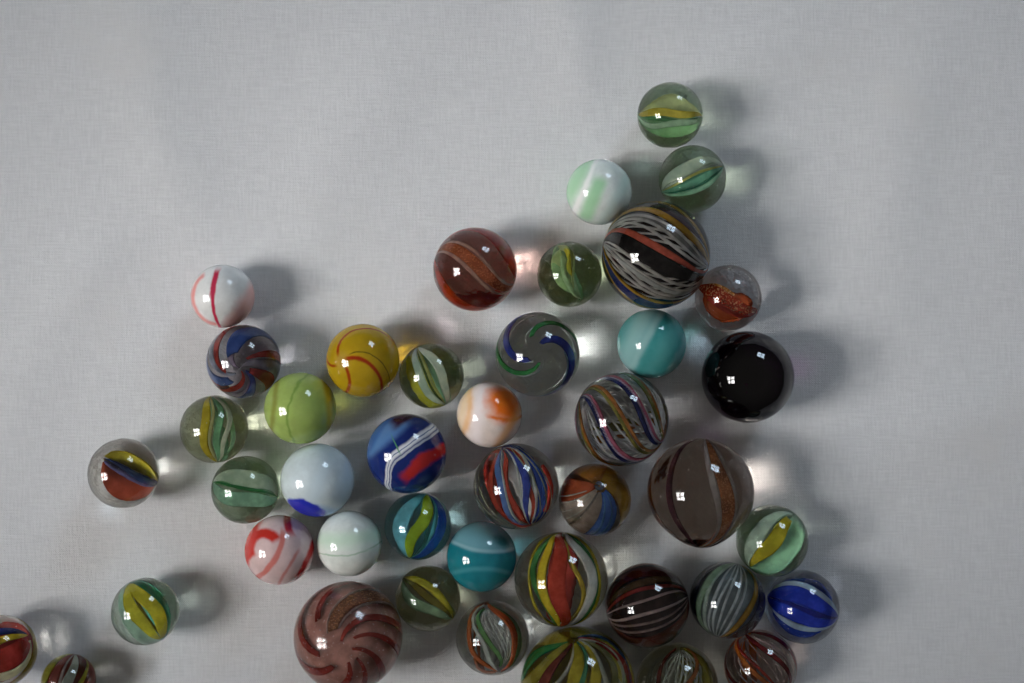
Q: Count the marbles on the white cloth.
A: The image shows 43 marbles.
